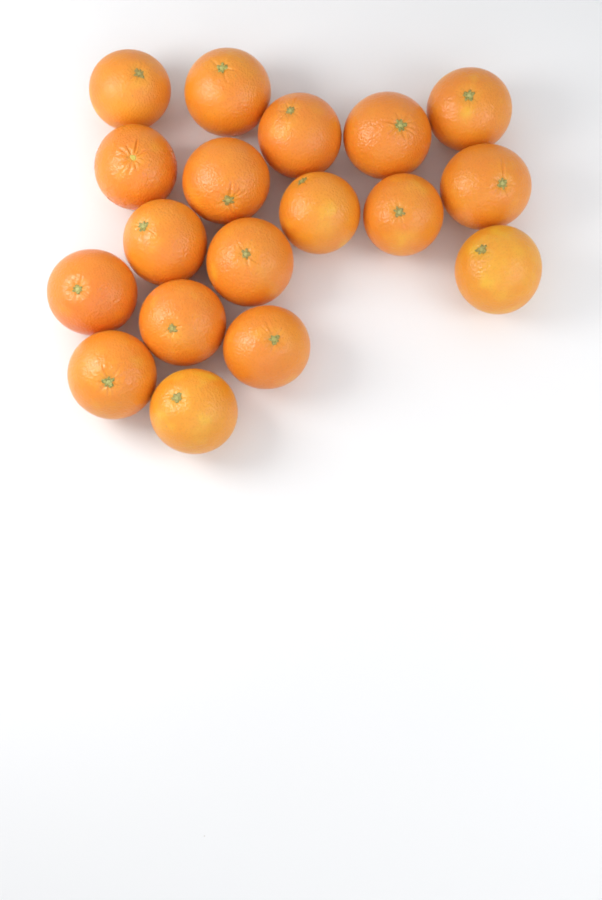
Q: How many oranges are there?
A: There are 18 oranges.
